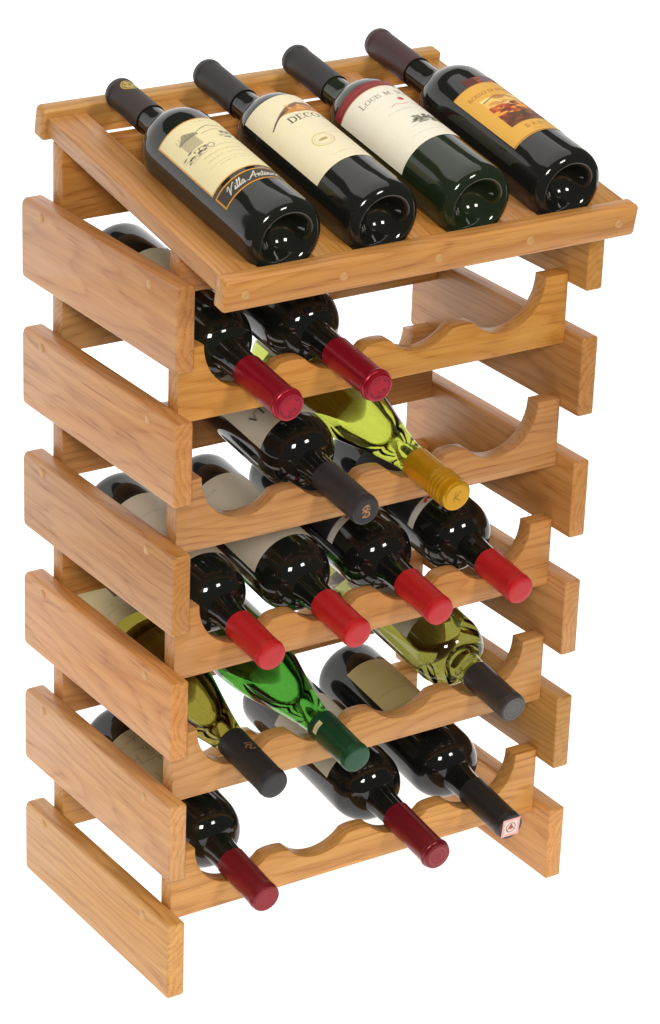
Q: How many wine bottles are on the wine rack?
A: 18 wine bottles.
